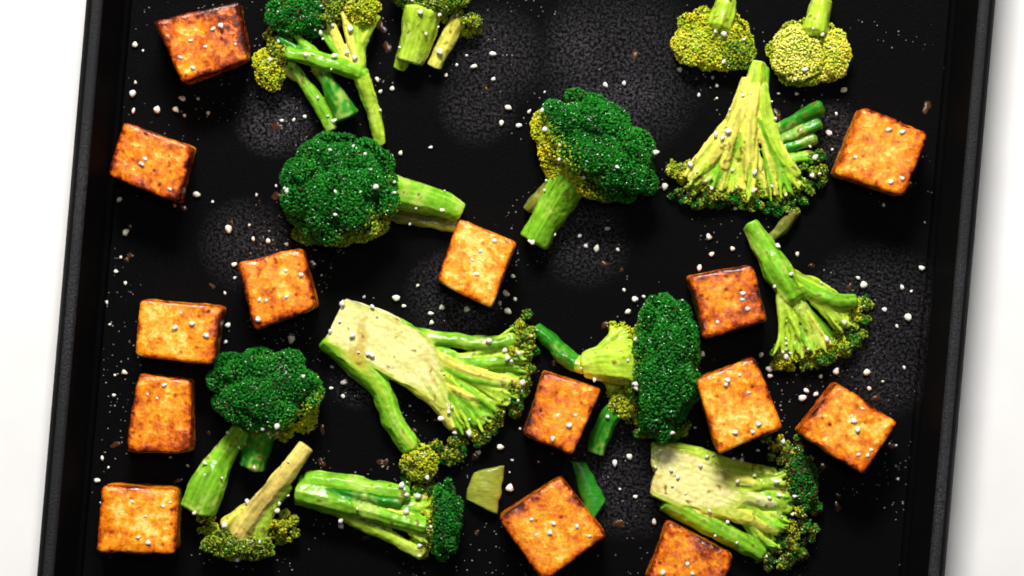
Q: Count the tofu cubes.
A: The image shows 14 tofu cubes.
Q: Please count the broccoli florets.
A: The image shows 14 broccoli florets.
